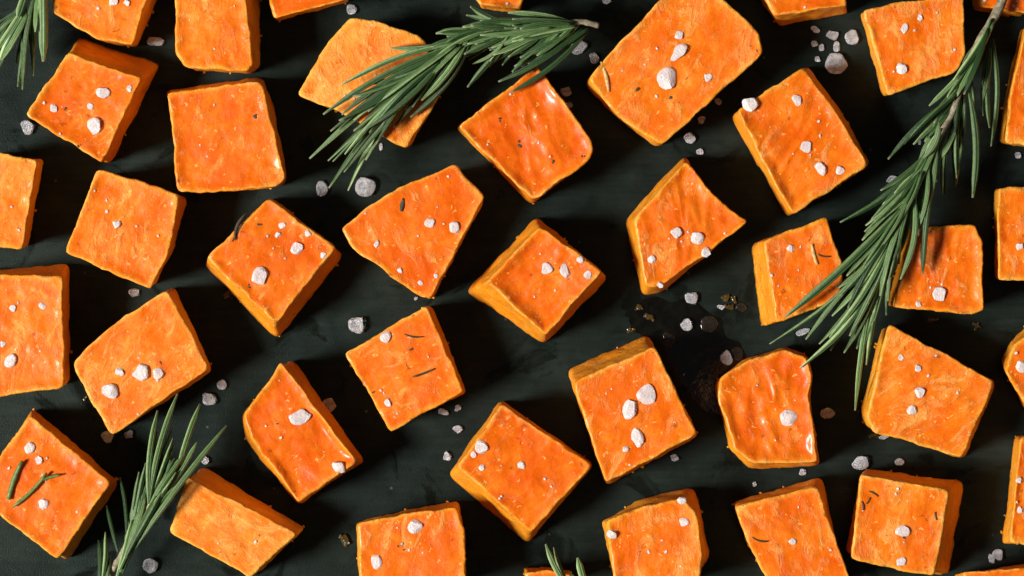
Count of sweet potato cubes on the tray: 41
